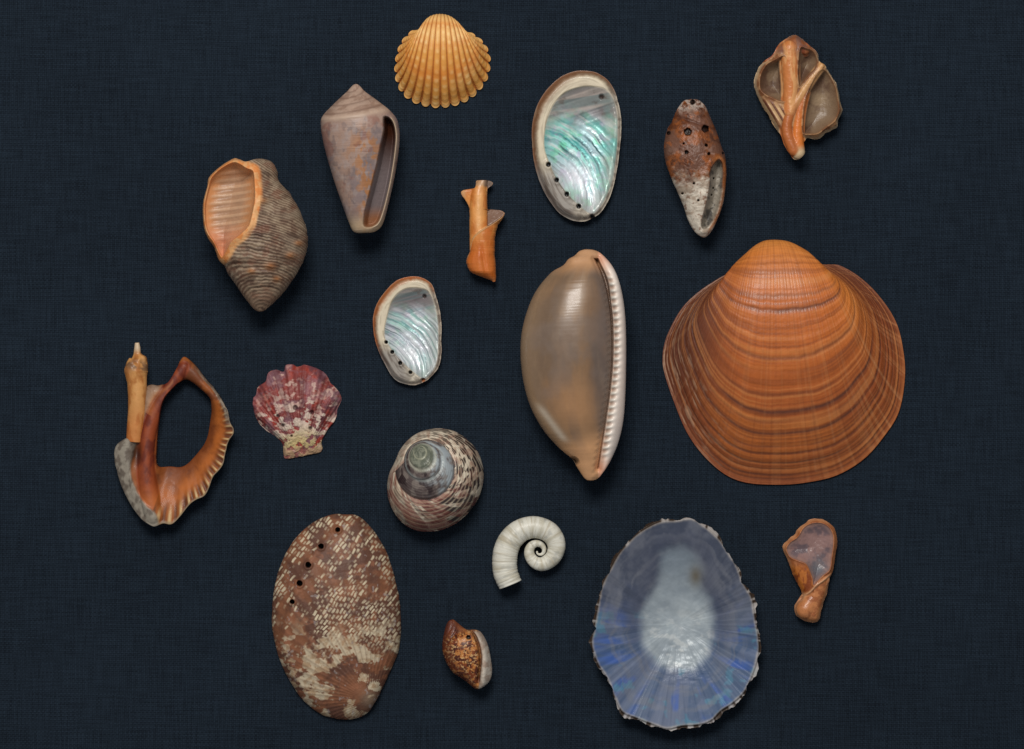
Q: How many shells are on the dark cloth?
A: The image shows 18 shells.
